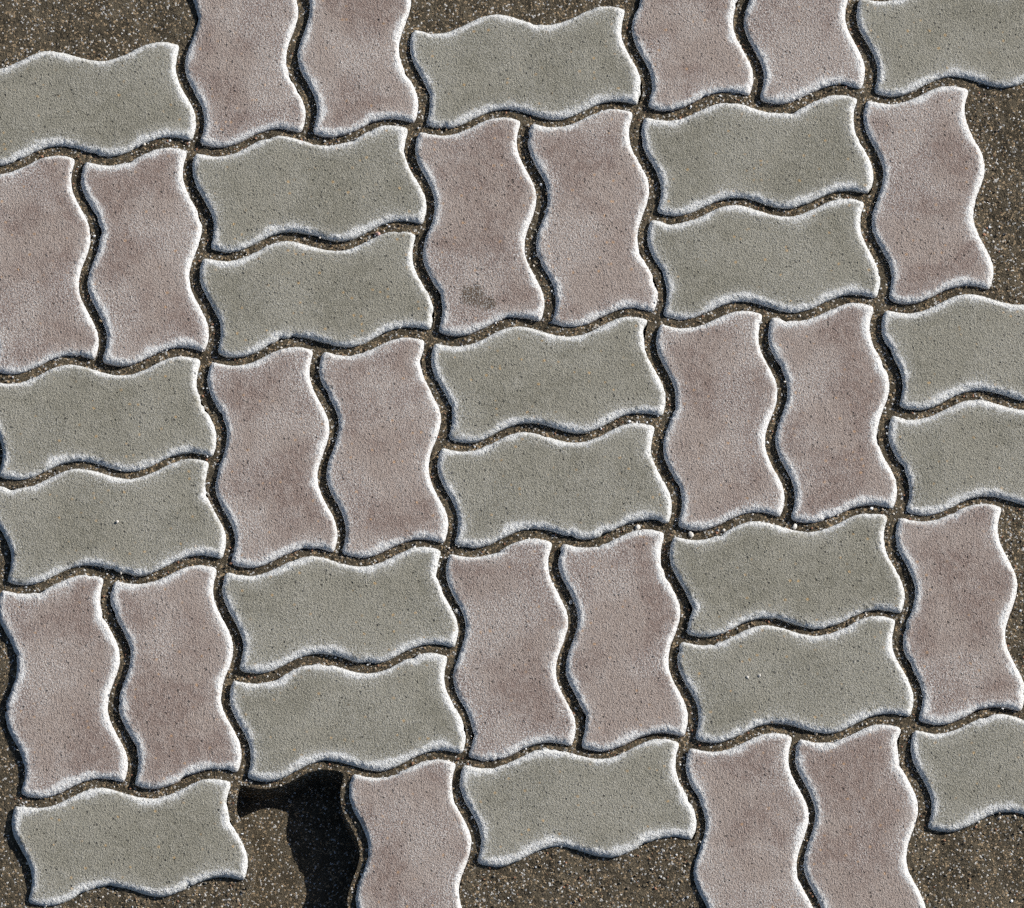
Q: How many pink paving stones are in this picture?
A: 21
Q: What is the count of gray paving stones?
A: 20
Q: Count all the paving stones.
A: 41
